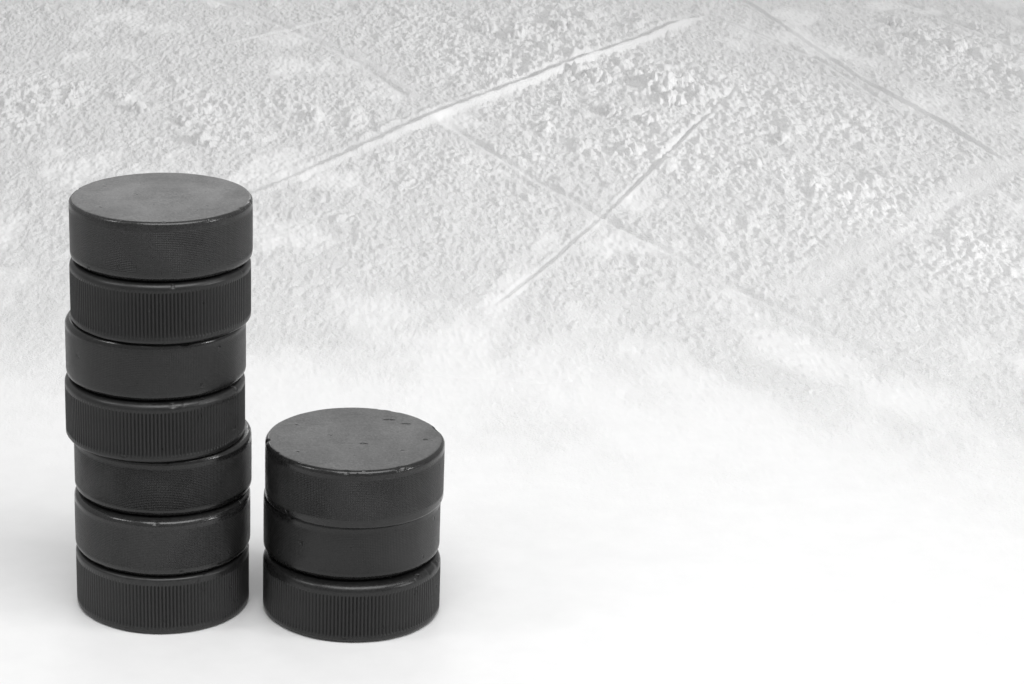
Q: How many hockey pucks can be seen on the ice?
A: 10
